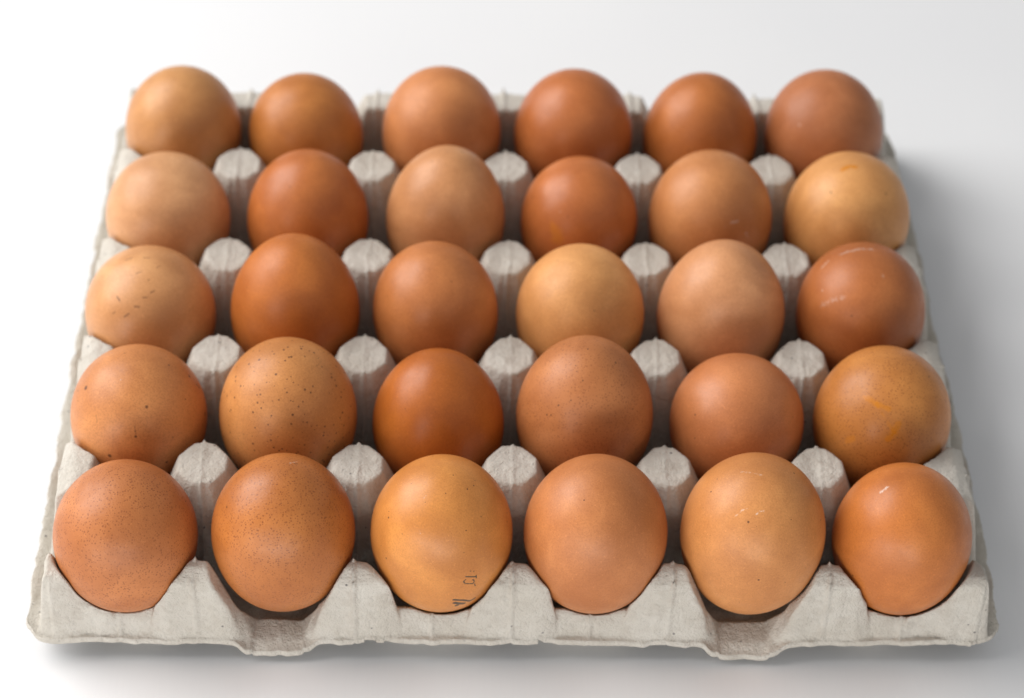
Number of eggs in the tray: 30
